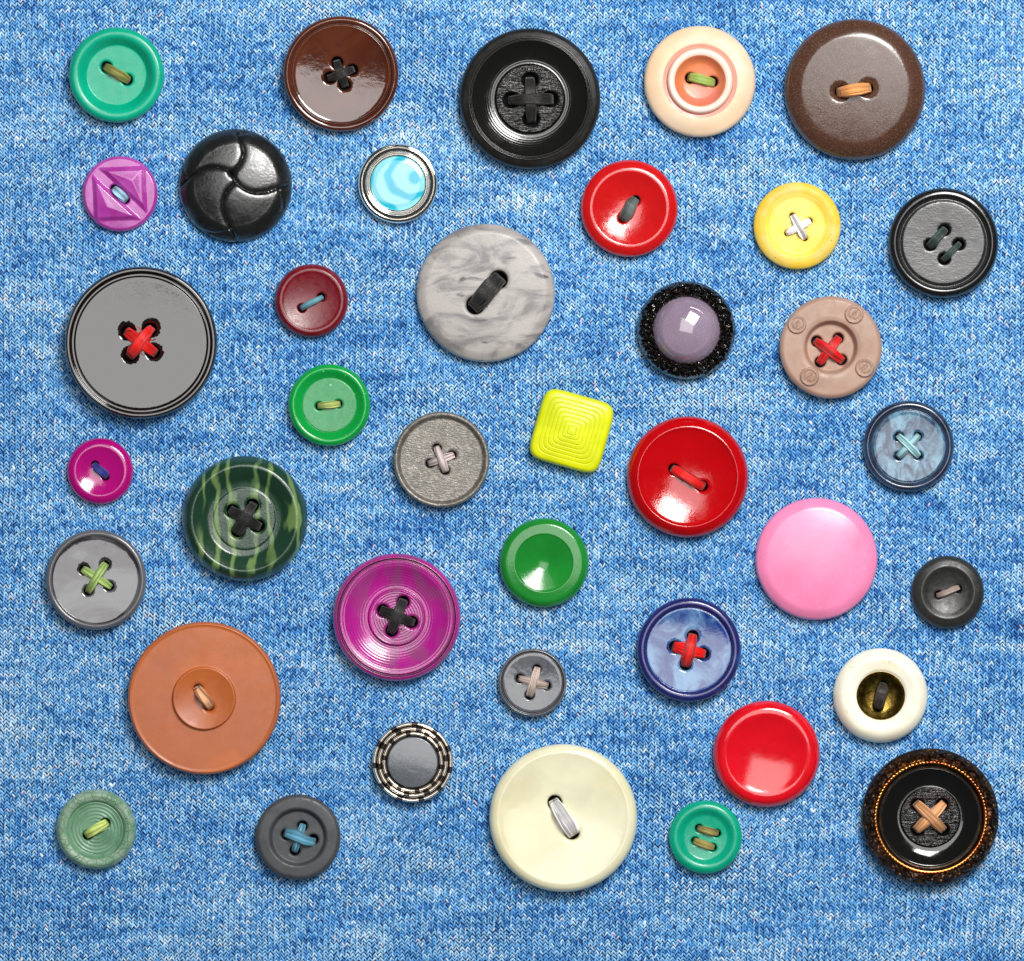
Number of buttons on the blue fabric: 39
